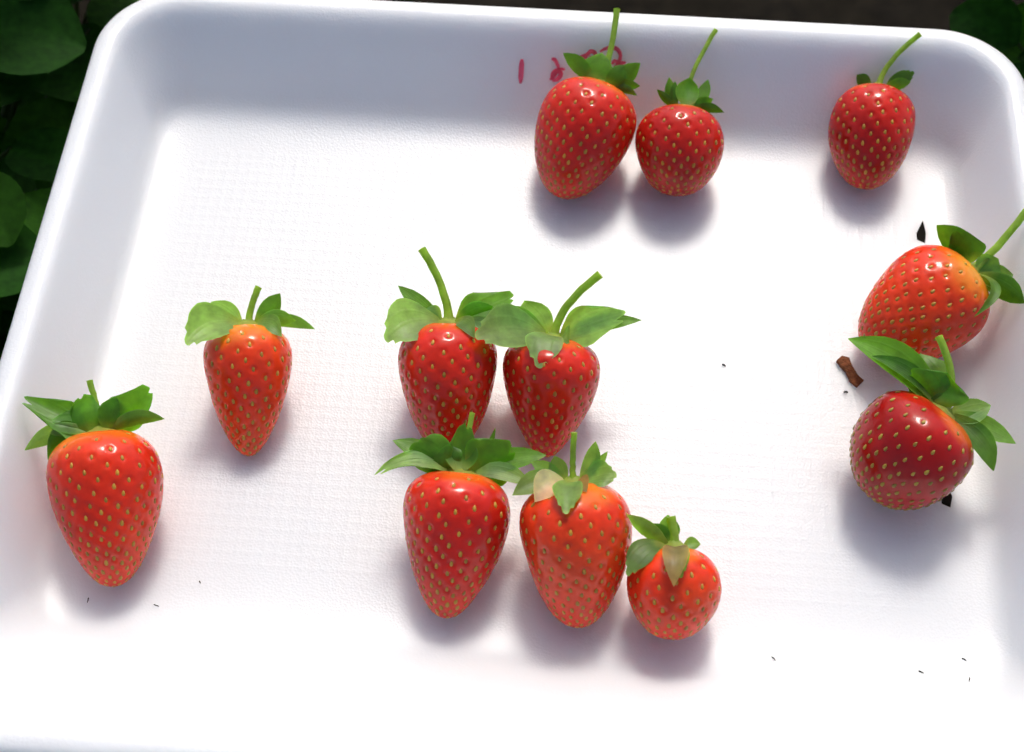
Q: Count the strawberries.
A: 12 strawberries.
